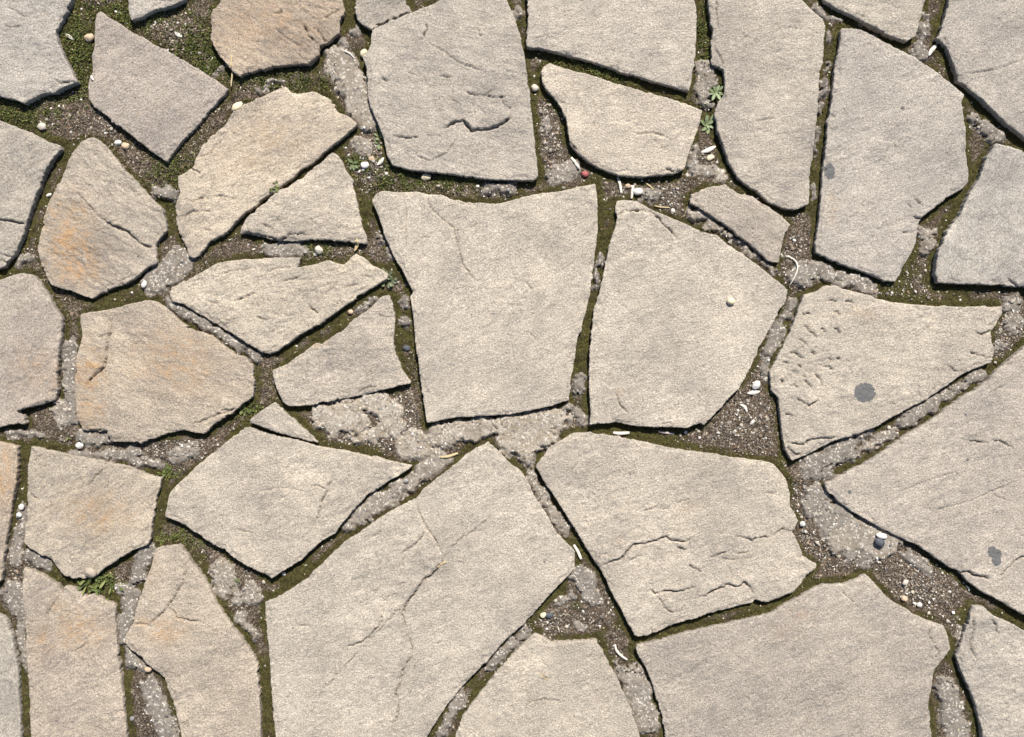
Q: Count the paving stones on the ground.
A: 38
